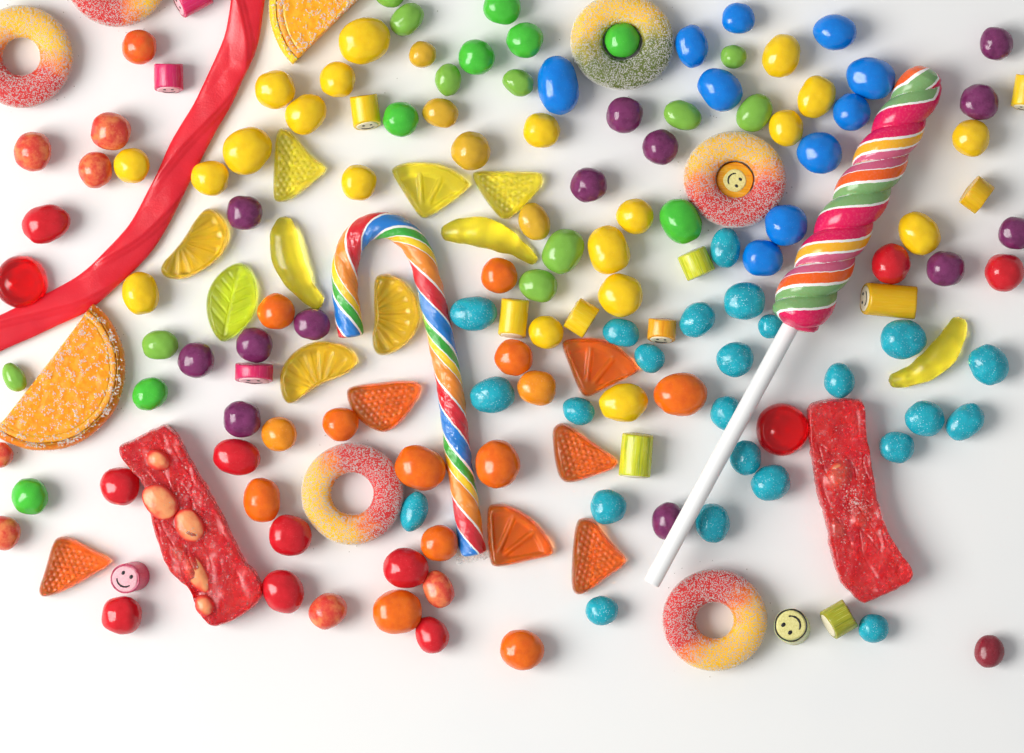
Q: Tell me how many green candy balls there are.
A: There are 19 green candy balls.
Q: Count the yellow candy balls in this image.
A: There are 24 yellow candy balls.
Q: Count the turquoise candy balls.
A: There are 24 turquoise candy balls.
